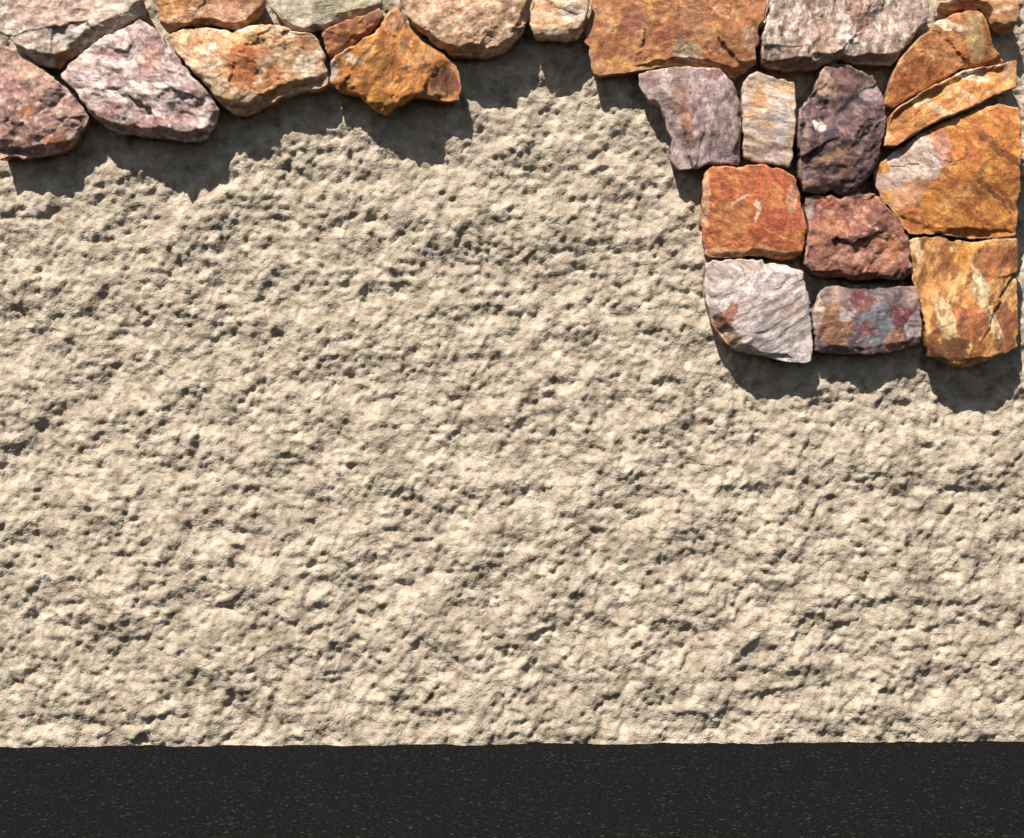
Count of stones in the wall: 24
